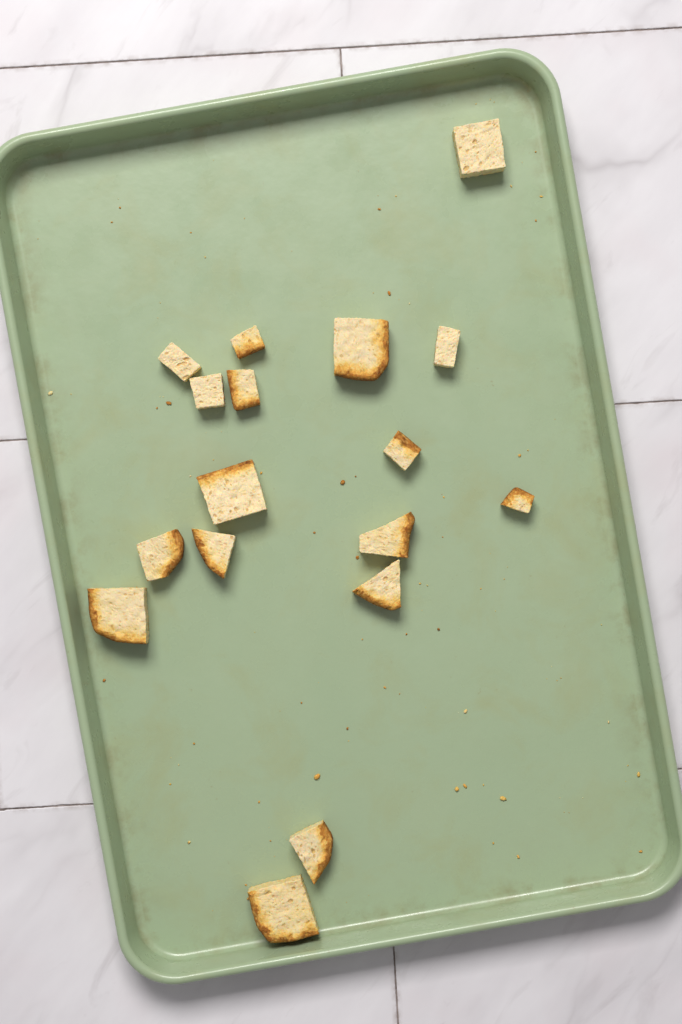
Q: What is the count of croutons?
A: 17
